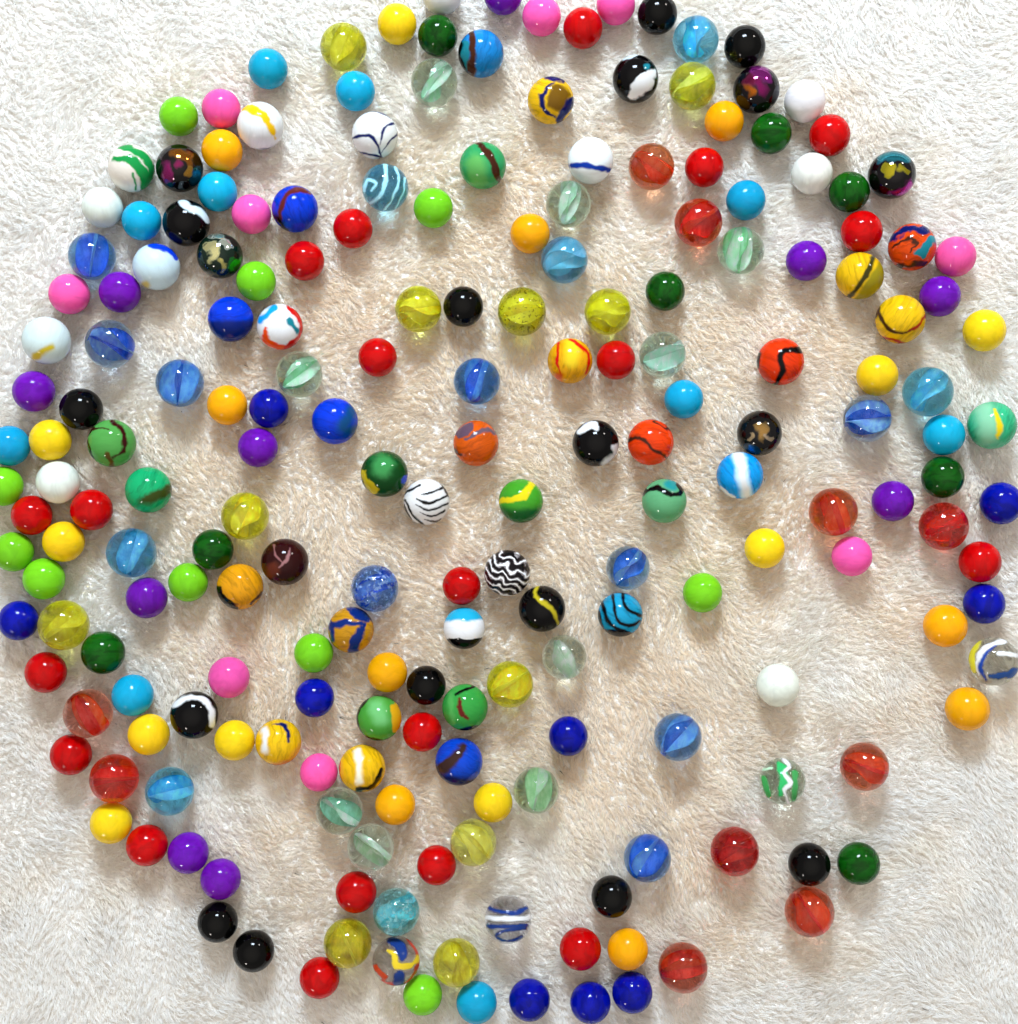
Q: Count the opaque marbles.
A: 159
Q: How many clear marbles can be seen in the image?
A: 50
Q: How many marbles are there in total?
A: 209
